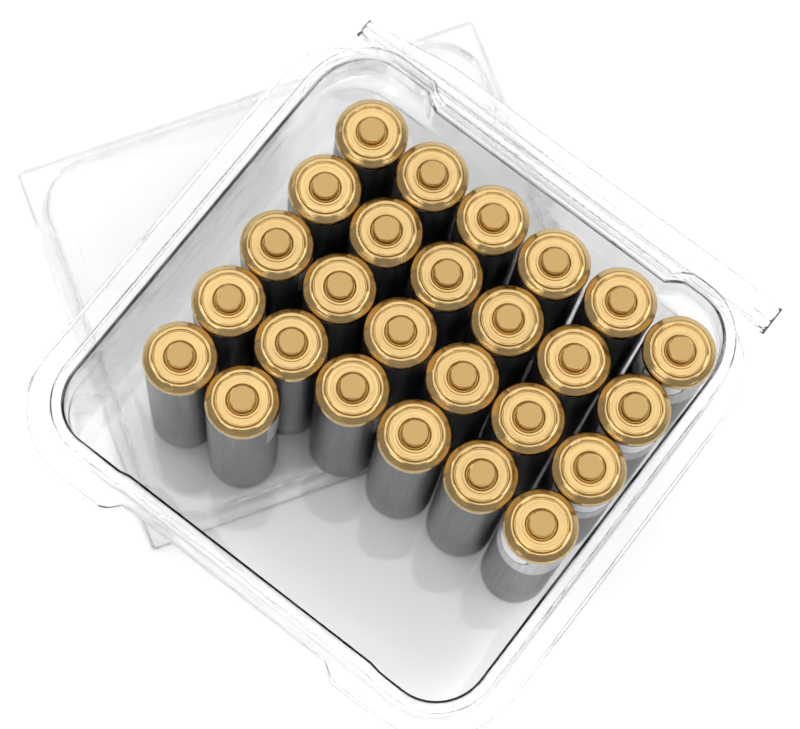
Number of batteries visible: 26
